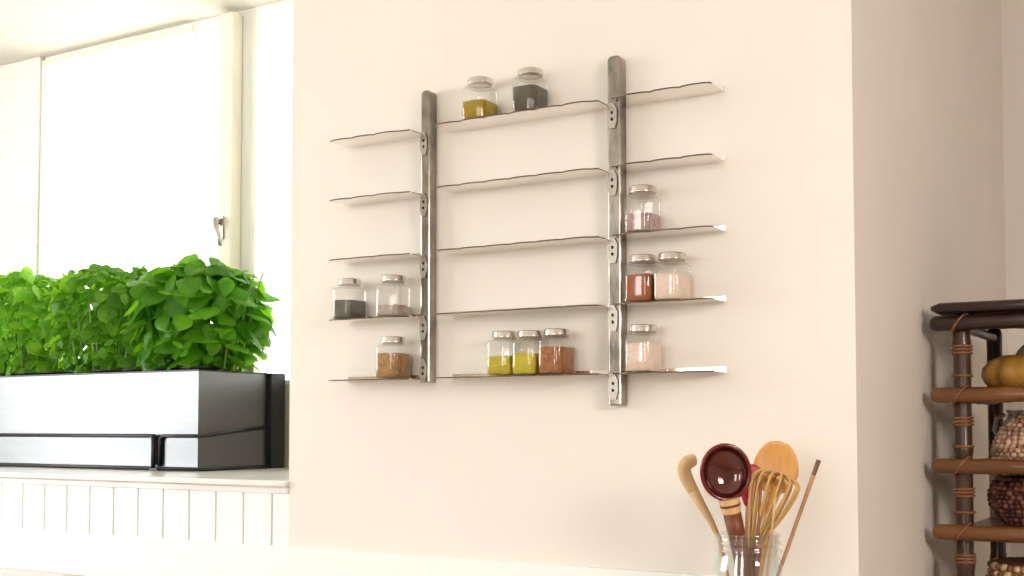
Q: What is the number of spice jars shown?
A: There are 12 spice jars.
